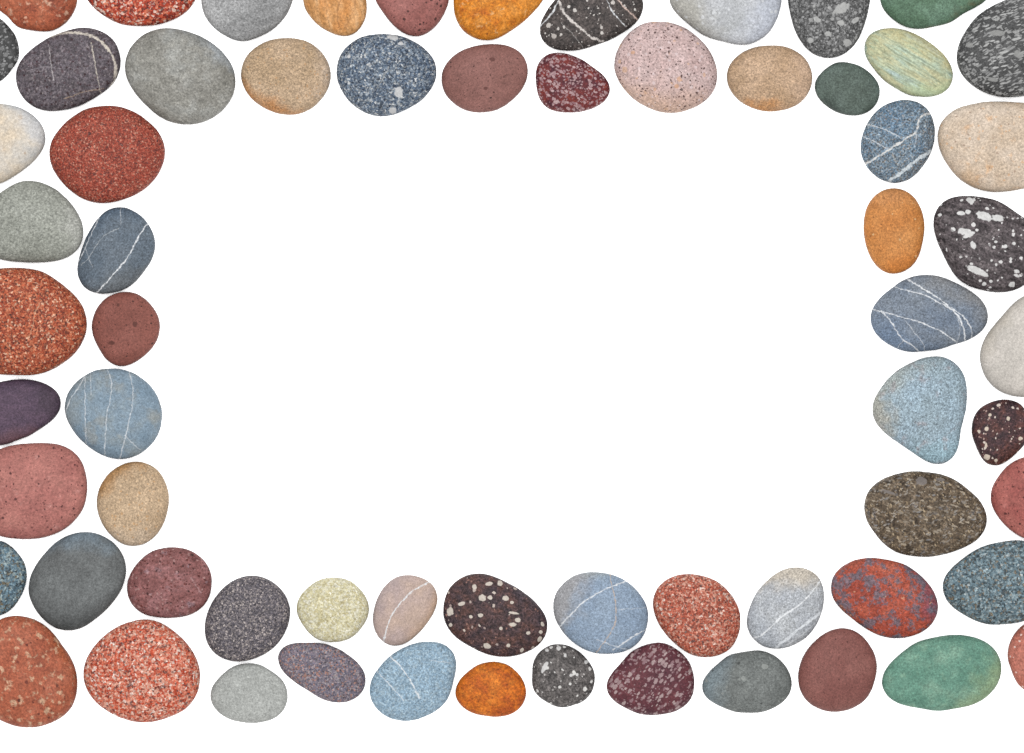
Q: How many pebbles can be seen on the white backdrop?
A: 66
